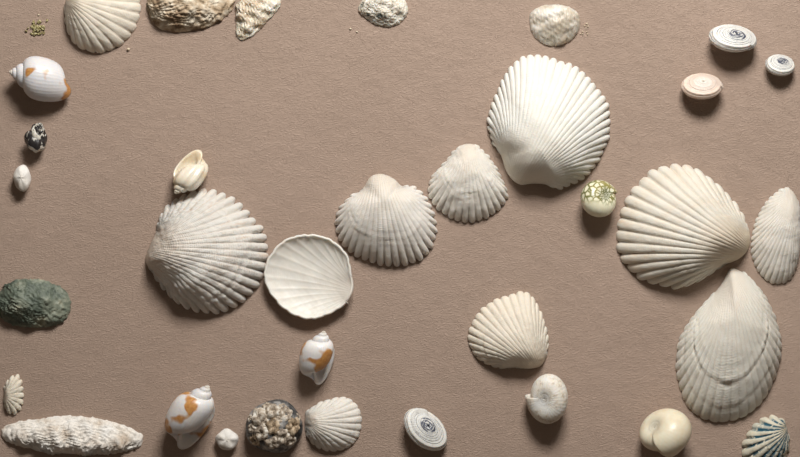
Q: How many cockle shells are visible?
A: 13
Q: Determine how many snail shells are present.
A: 12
